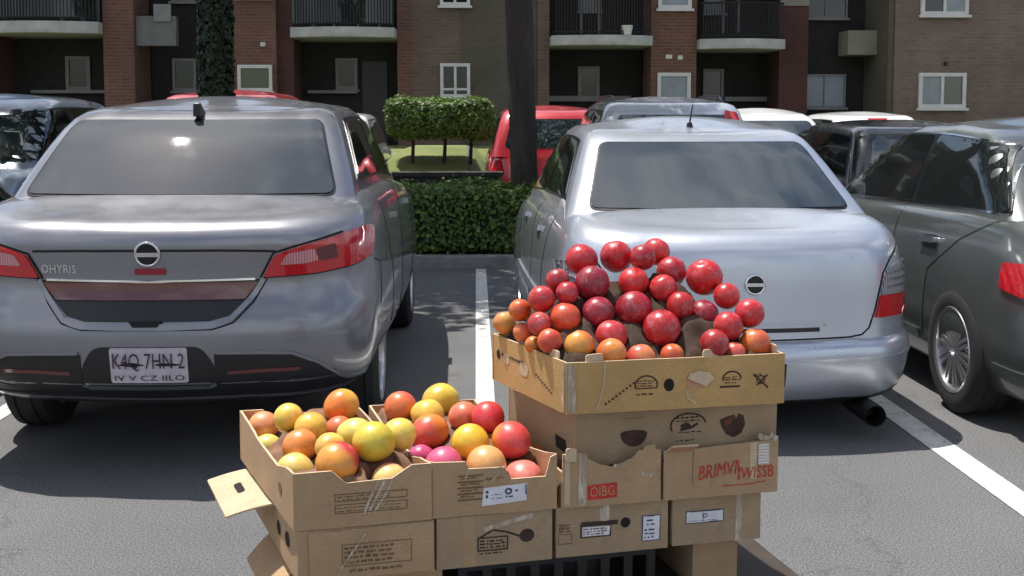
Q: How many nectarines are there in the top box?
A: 35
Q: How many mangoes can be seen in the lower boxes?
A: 26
